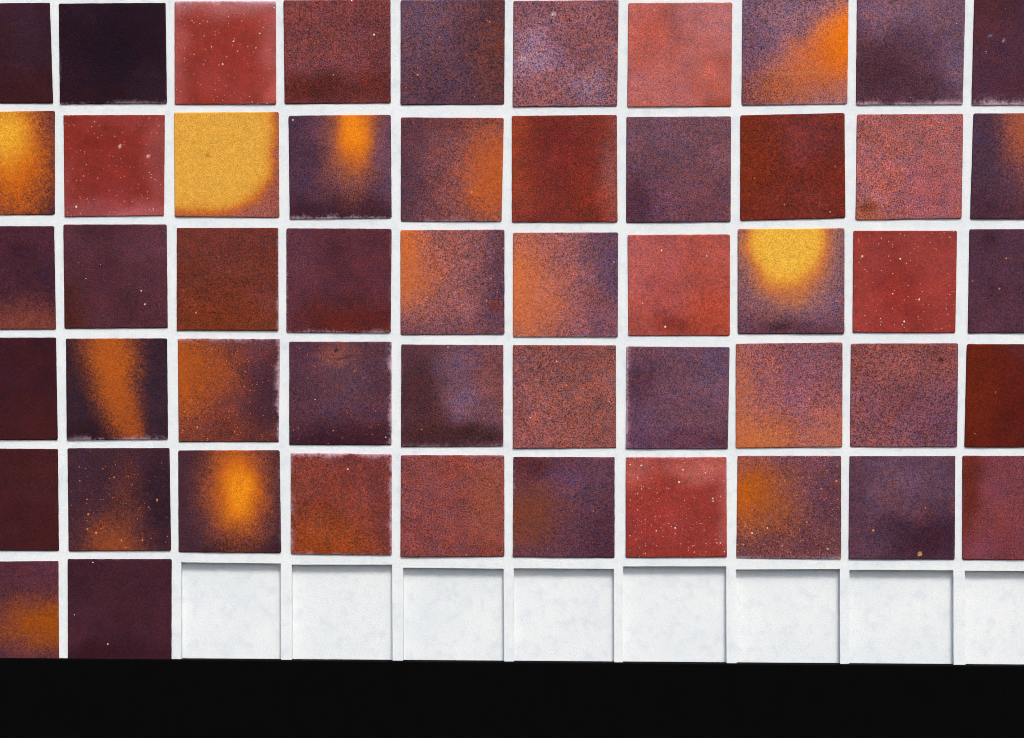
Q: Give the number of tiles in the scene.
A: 52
